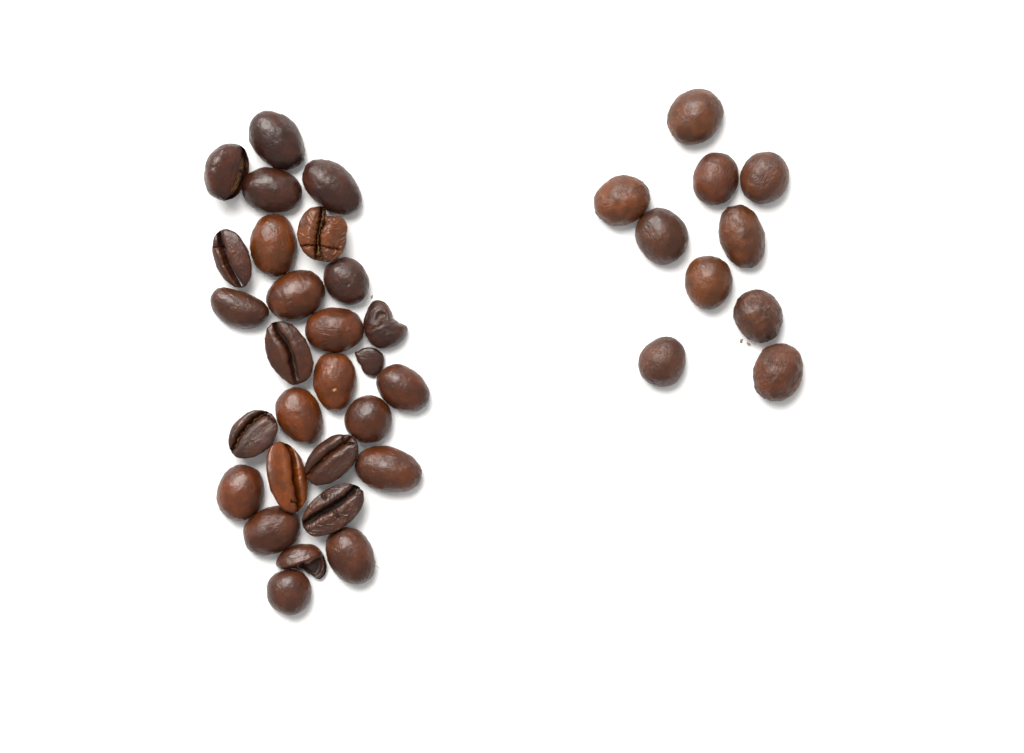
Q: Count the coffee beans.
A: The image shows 38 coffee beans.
